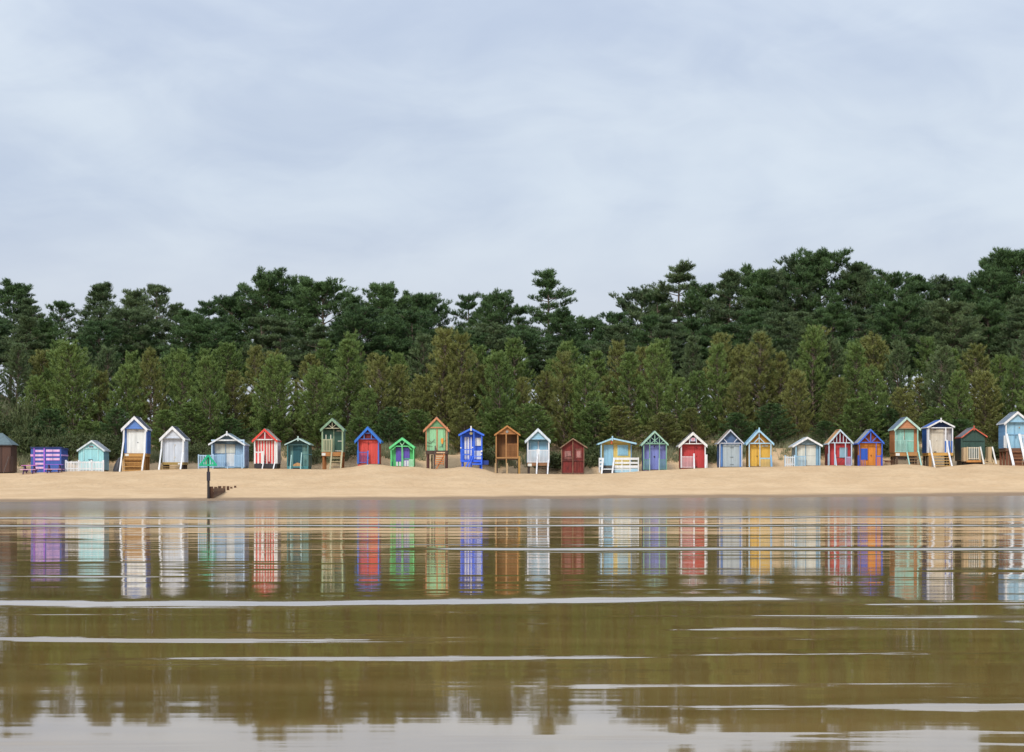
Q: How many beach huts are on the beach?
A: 28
